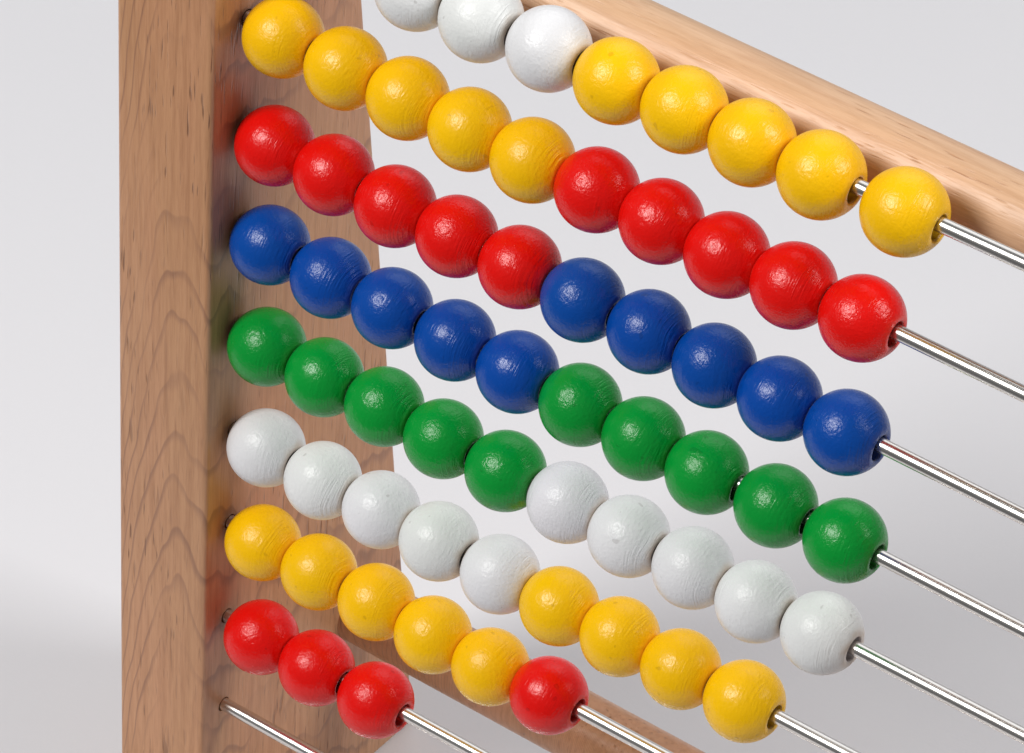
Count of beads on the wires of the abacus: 66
